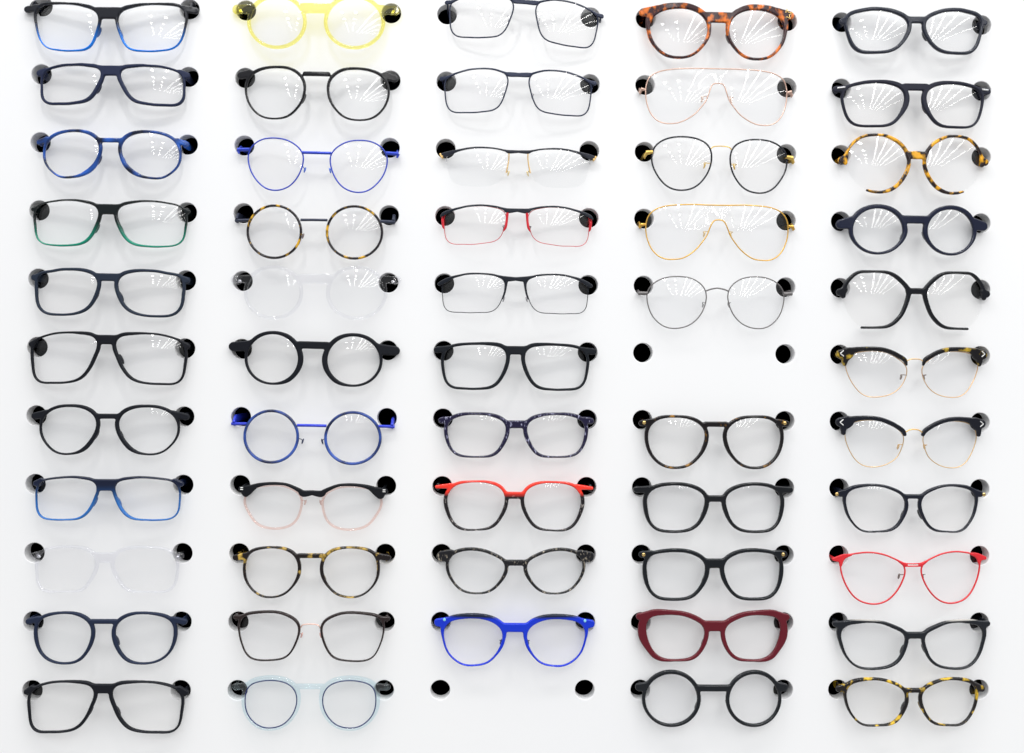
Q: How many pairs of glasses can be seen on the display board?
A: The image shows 53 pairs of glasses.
